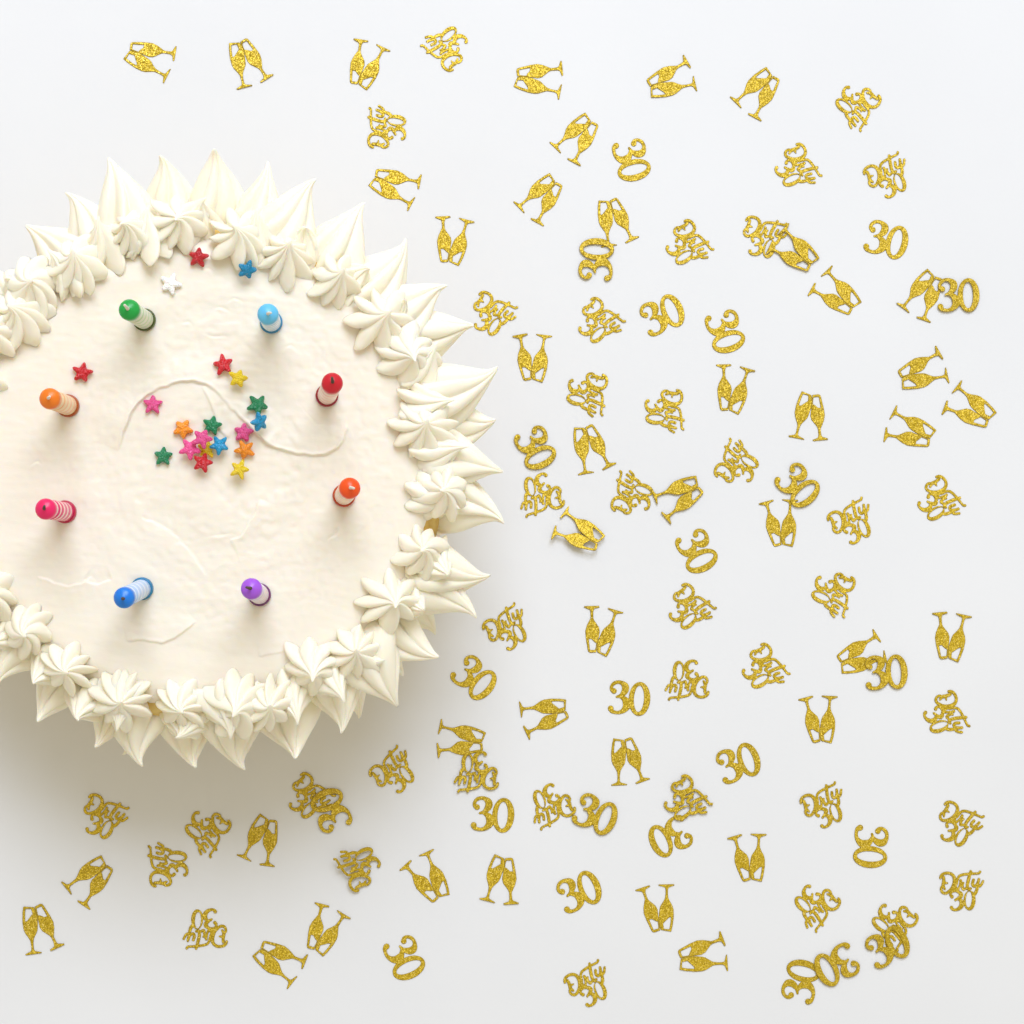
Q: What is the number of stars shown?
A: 20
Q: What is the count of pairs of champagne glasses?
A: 41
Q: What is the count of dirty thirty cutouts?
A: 38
